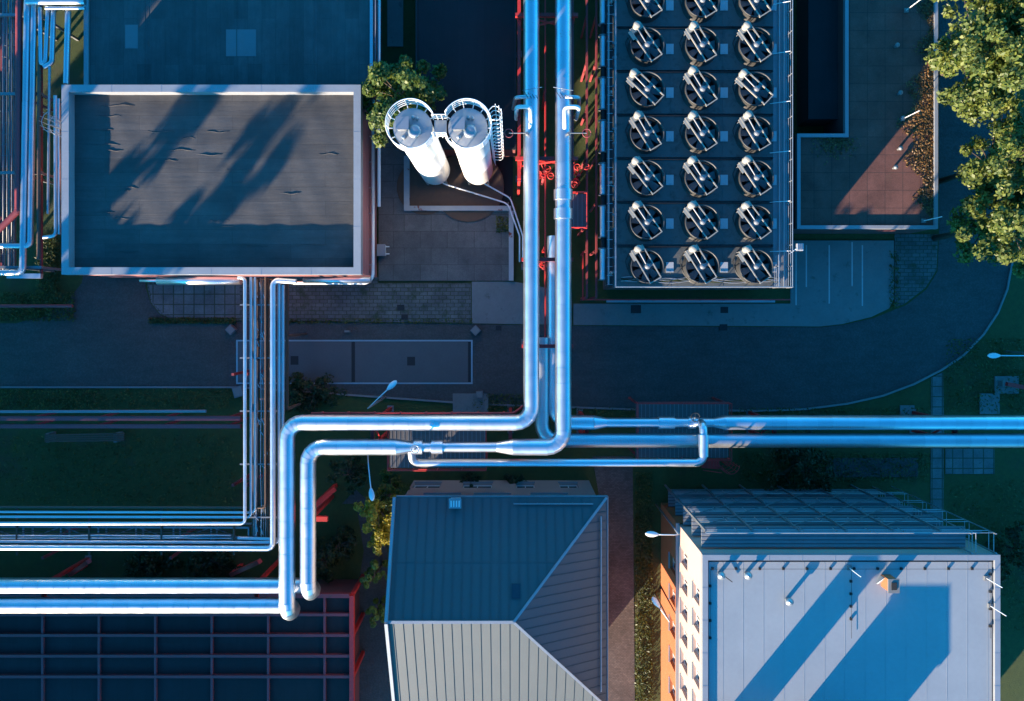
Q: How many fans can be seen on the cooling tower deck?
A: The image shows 21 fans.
